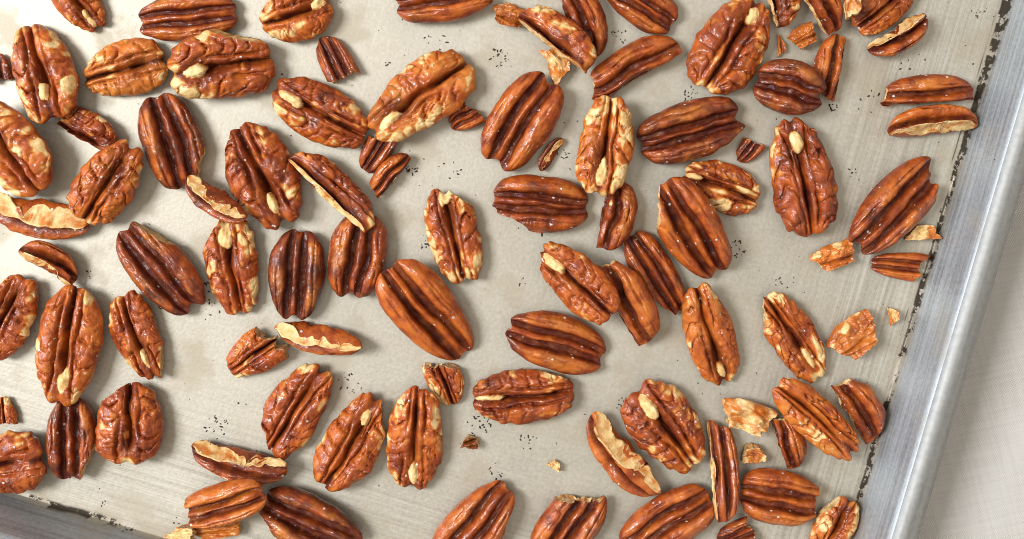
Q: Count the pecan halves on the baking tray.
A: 55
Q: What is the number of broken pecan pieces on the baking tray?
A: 49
